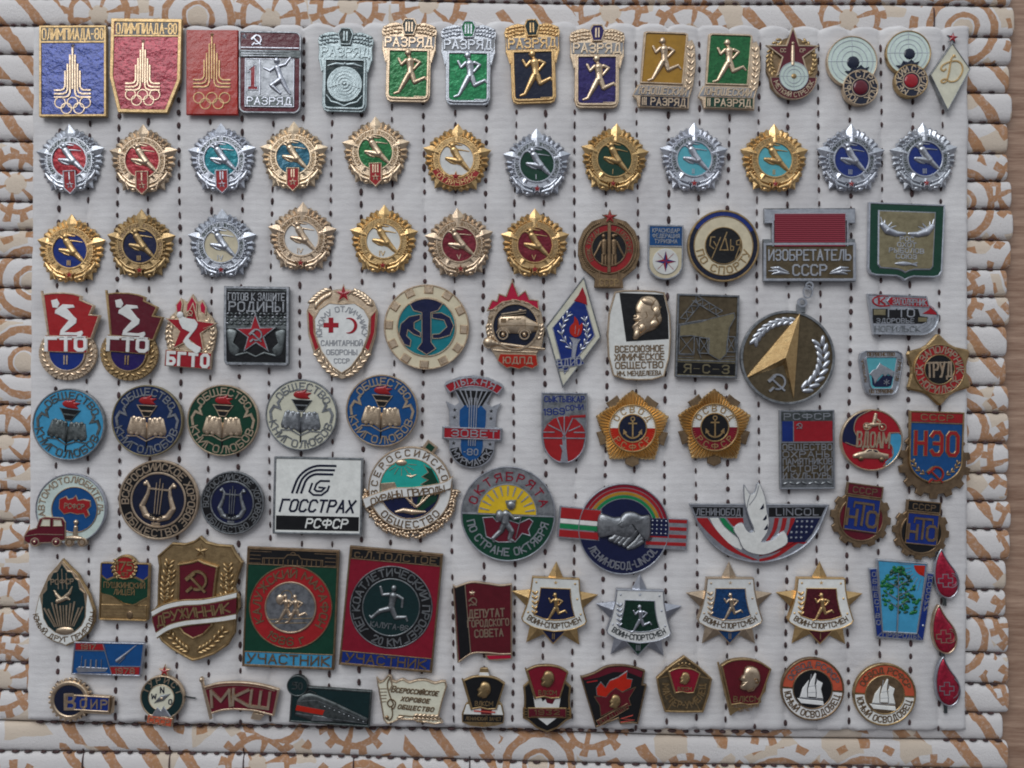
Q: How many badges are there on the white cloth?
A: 101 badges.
